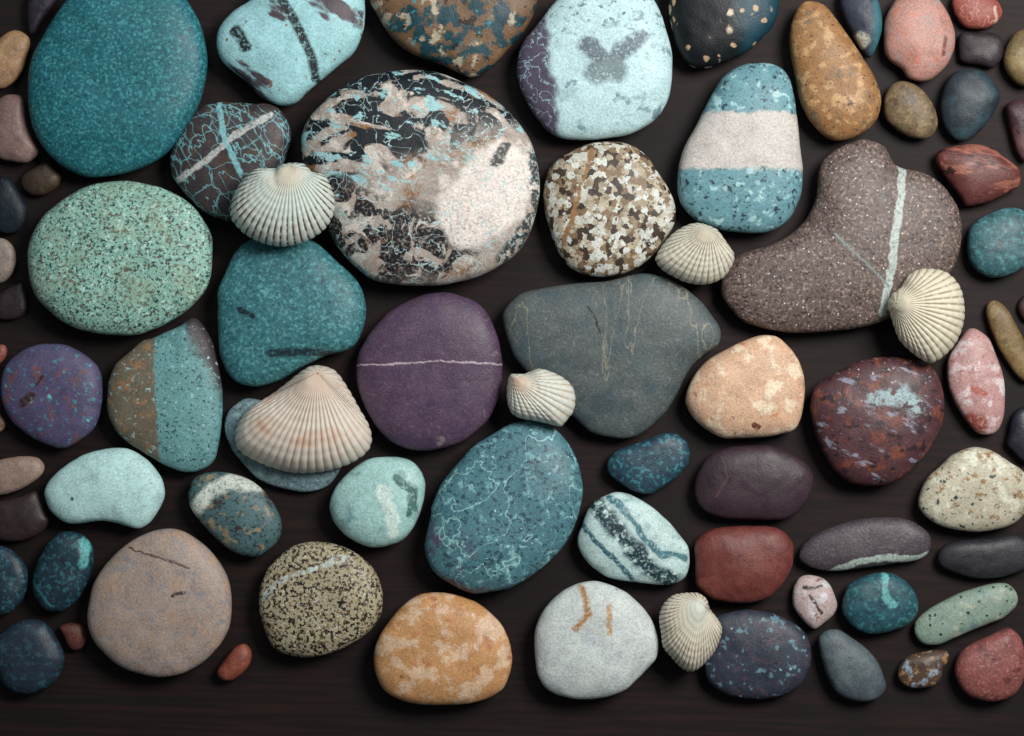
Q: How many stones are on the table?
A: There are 72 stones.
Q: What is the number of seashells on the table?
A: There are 6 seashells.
